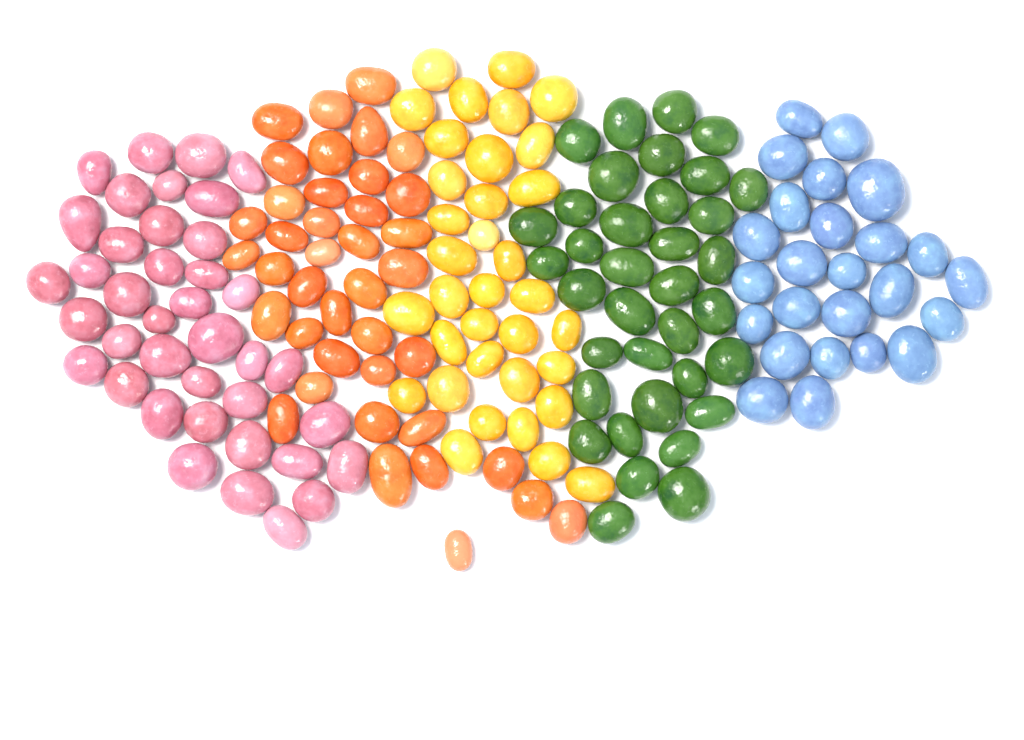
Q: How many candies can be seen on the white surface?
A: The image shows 175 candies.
